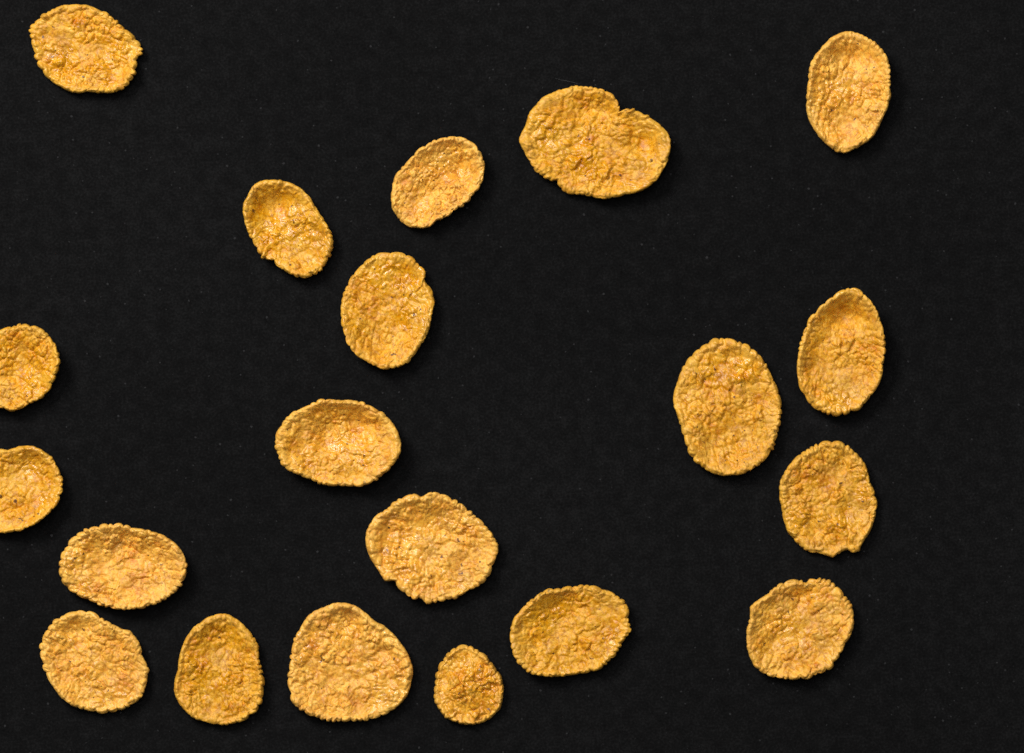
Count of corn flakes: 20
